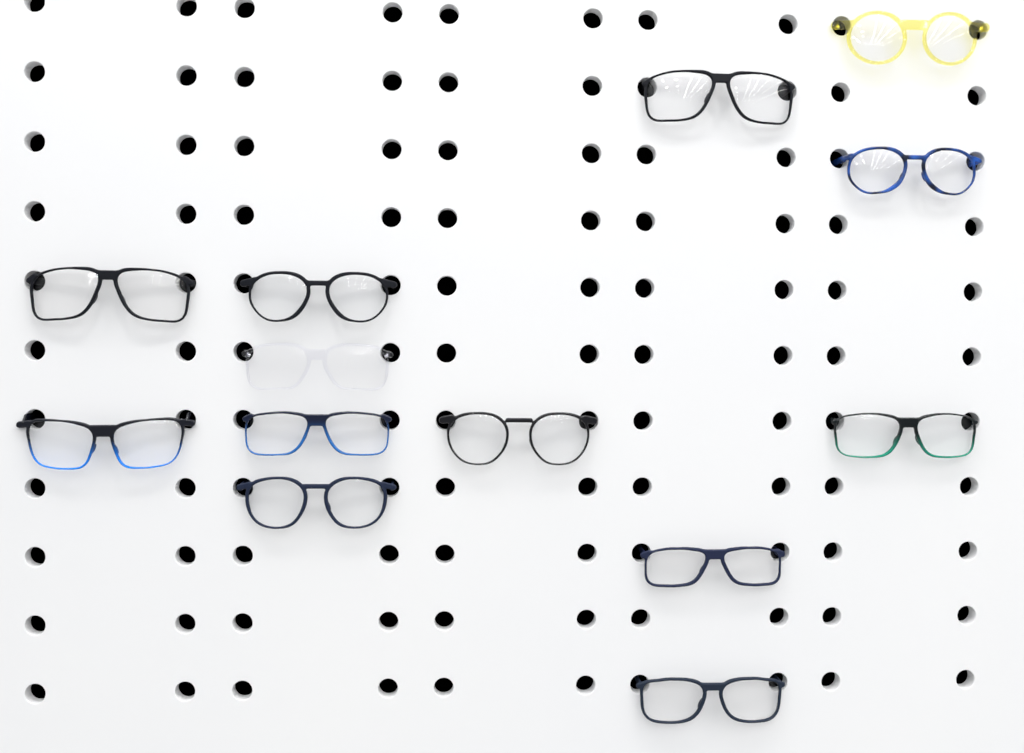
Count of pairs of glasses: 13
